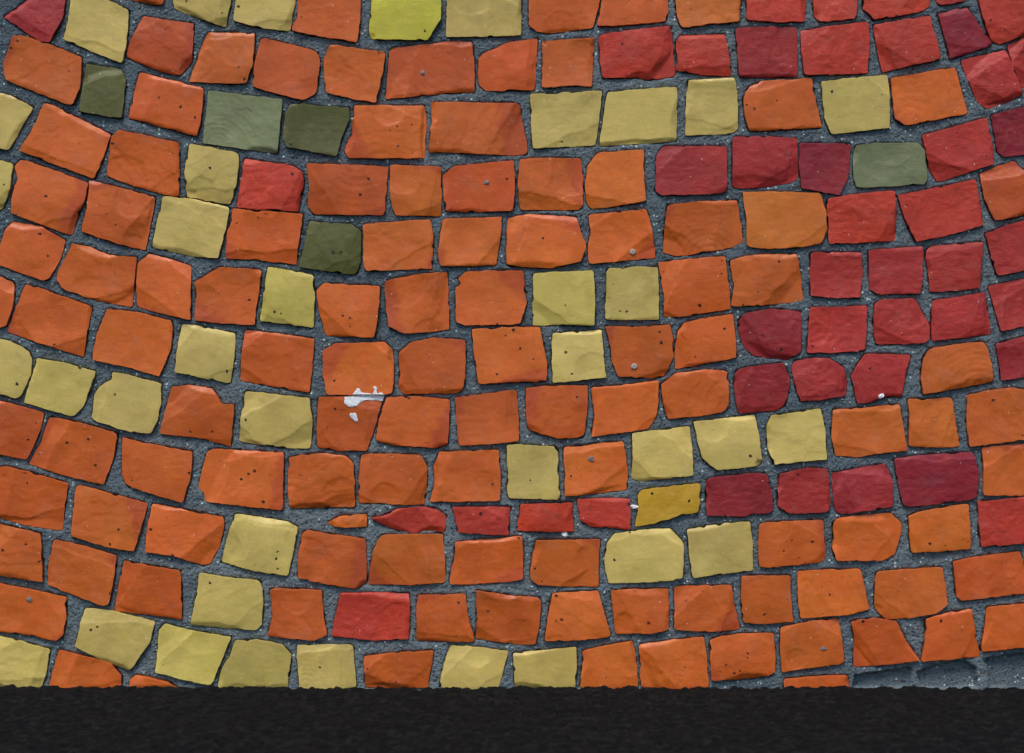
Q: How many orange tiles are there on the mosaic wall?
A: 109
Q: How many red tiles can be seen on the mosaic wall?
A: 45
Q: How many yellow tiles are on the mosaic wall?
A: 38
